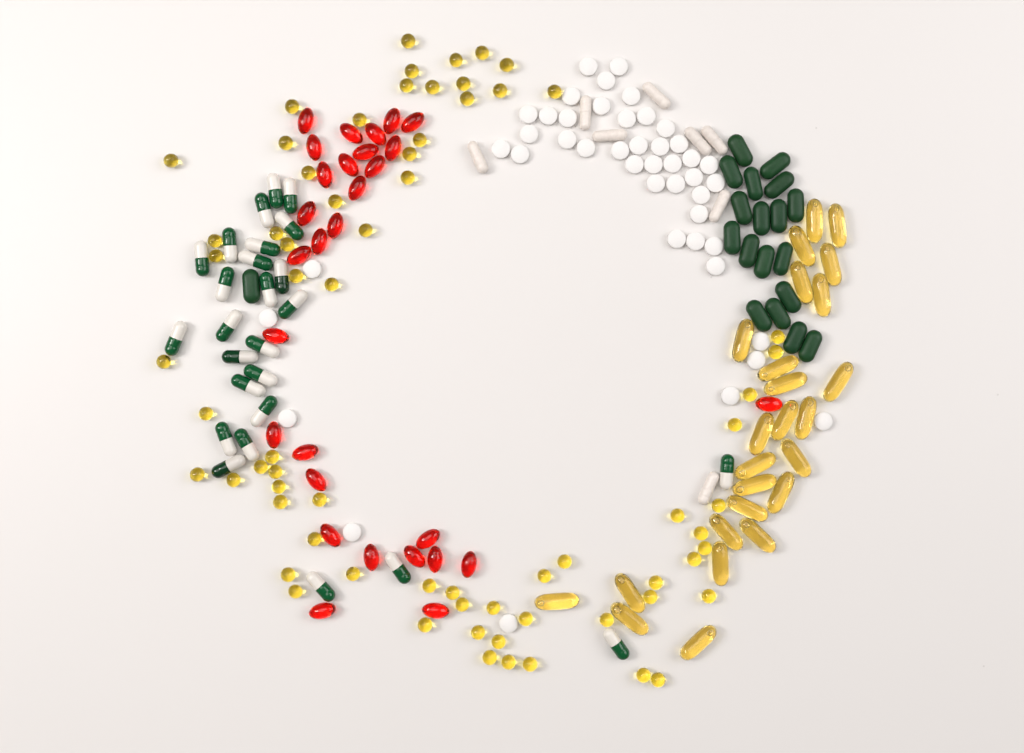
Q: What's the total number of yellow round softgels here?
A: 69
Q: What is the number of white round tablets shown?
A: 45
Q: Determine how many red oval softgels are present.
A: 29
